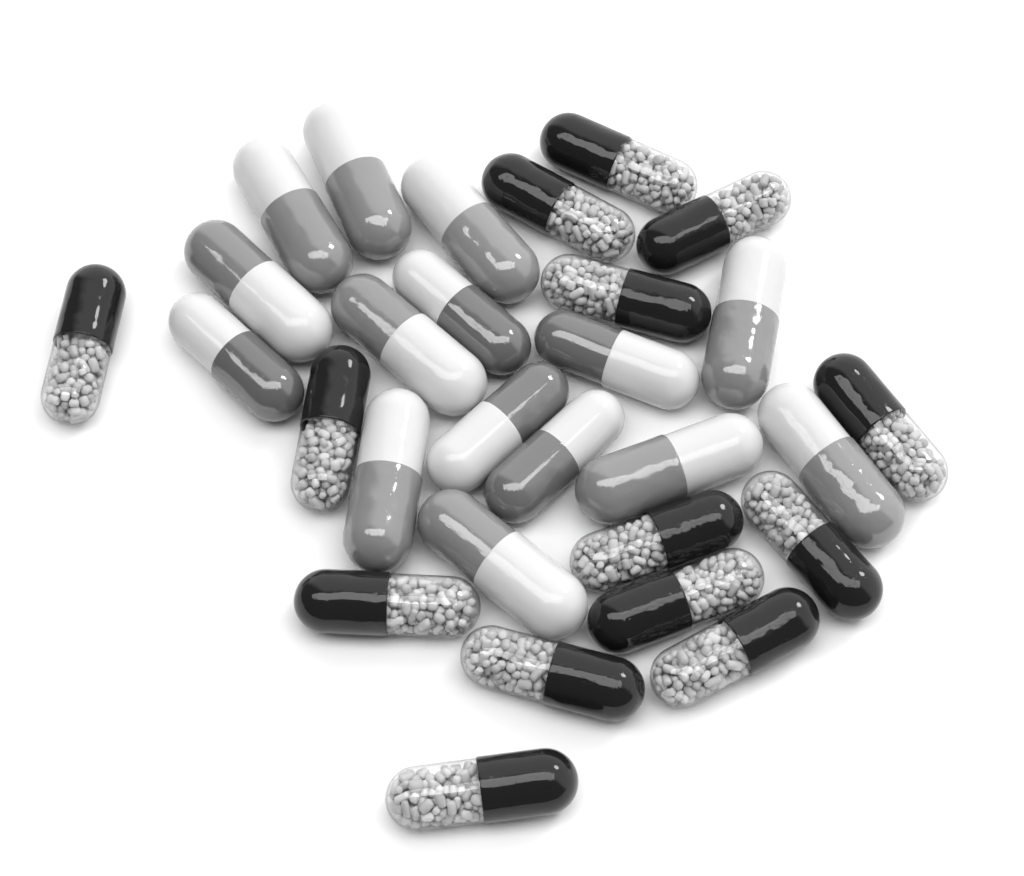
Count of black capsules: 14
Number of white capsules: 15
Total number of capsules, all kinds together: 29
